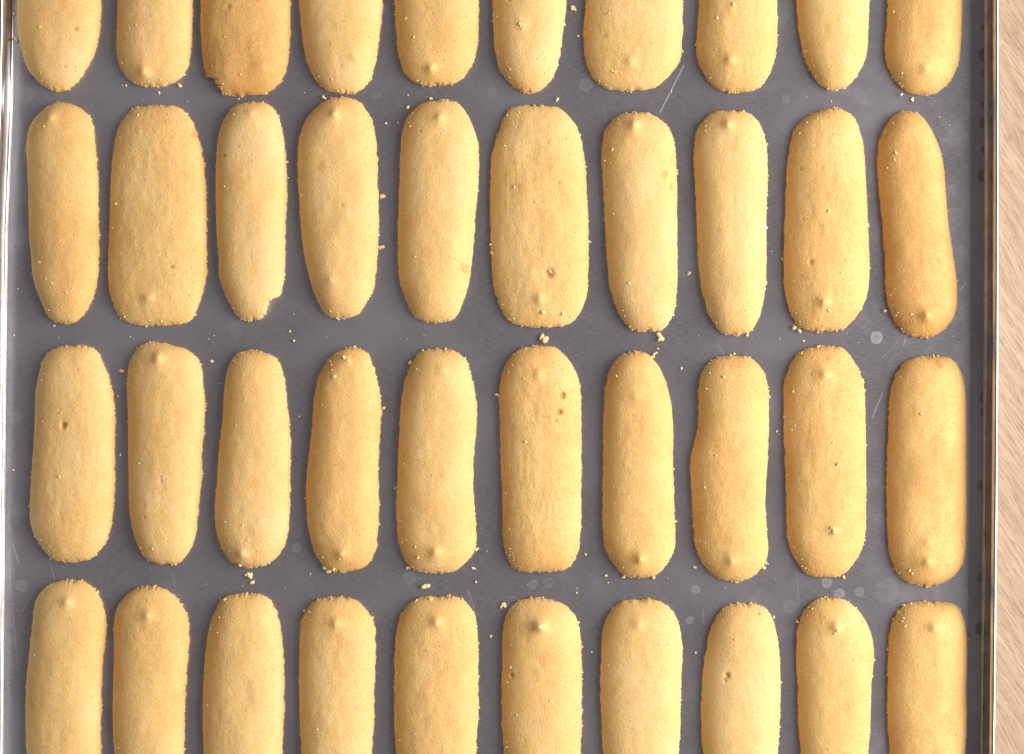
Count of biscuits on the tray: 40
